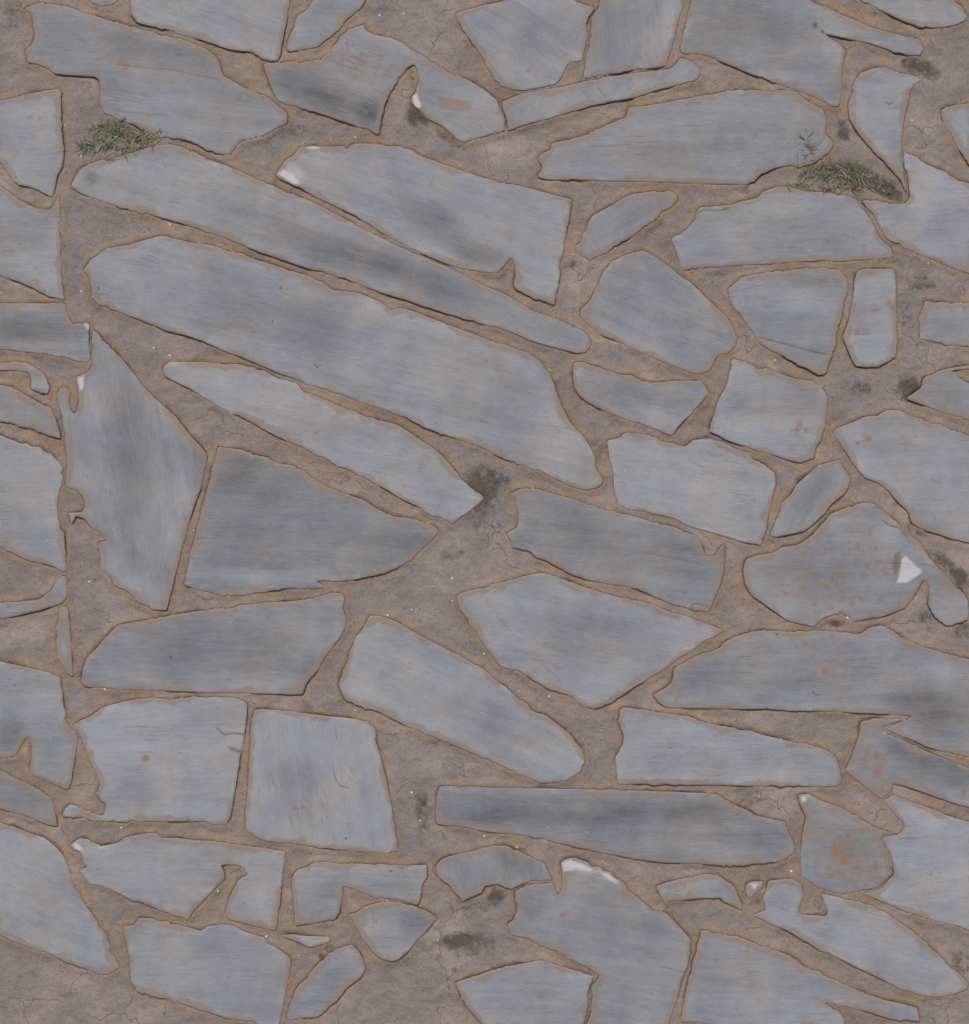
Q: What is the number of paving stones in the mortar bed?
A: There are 69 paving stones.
